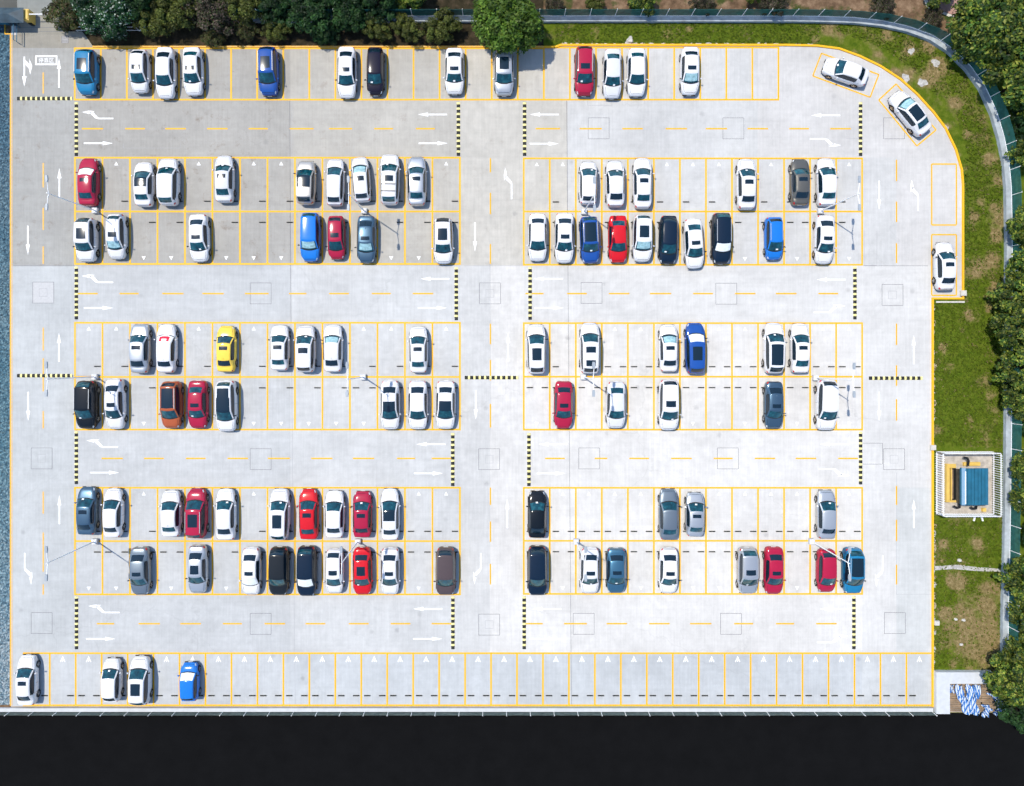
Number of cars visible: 109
